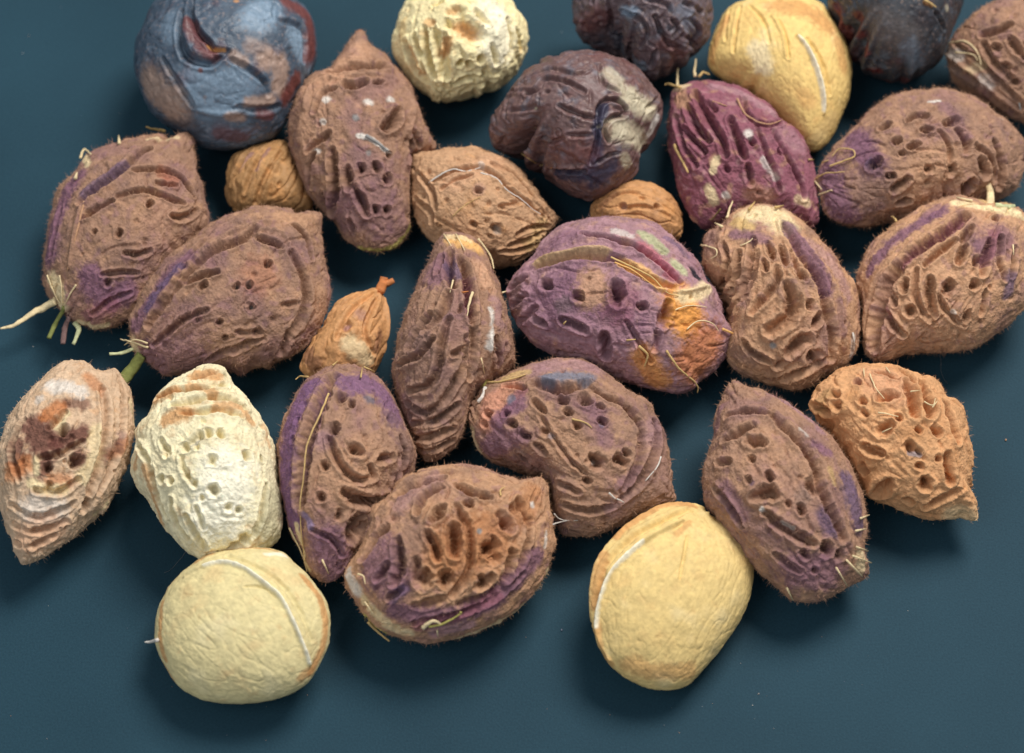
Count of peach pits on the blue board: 19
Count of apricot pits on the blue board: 3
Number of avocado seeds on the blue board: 4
